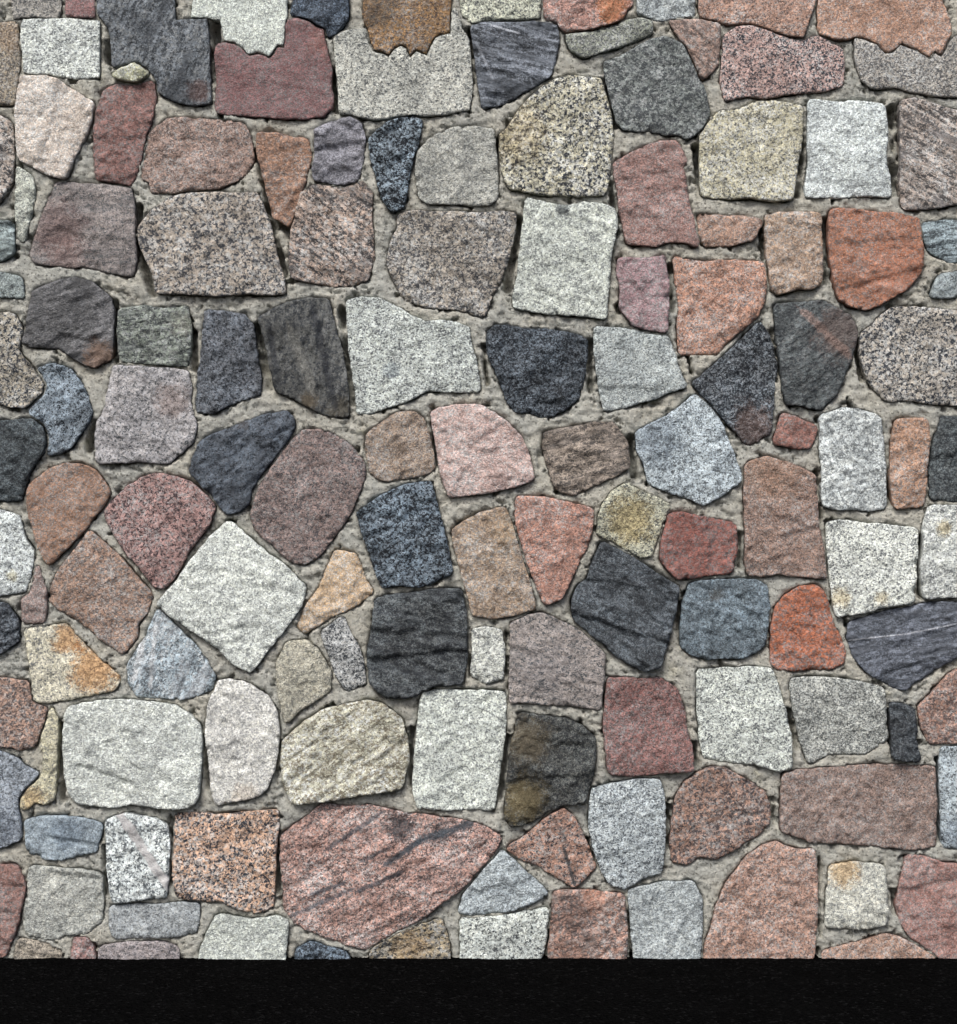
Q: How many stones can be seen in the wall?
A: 140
